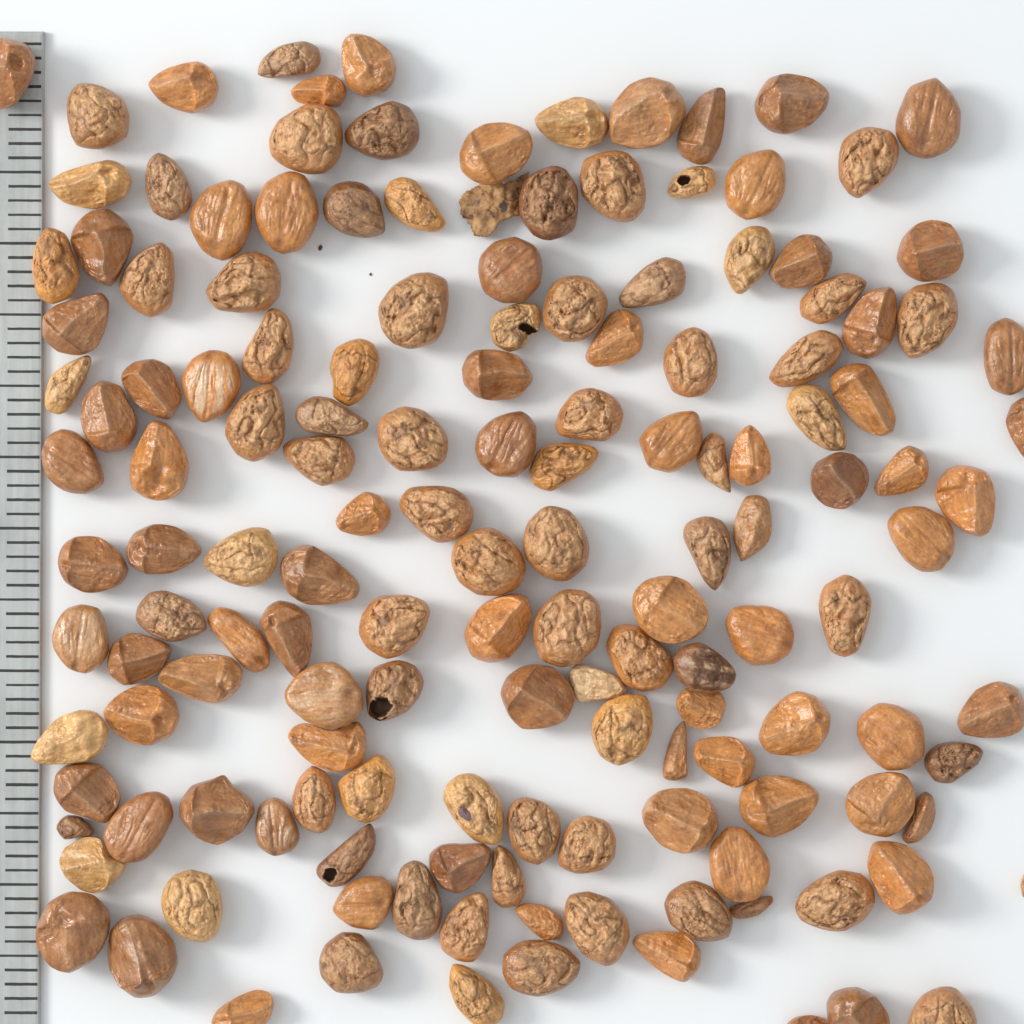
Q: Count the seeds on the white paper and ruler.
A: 150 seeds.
